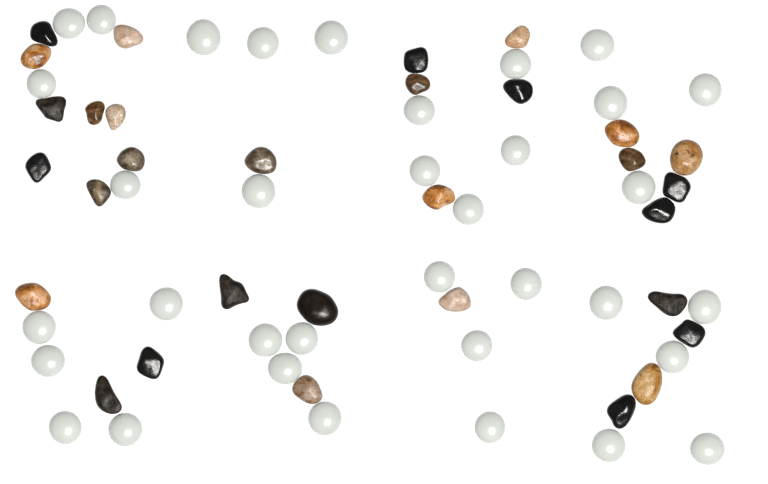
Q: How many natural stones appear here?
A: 31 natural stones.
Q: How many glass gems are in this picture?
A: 35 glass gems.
